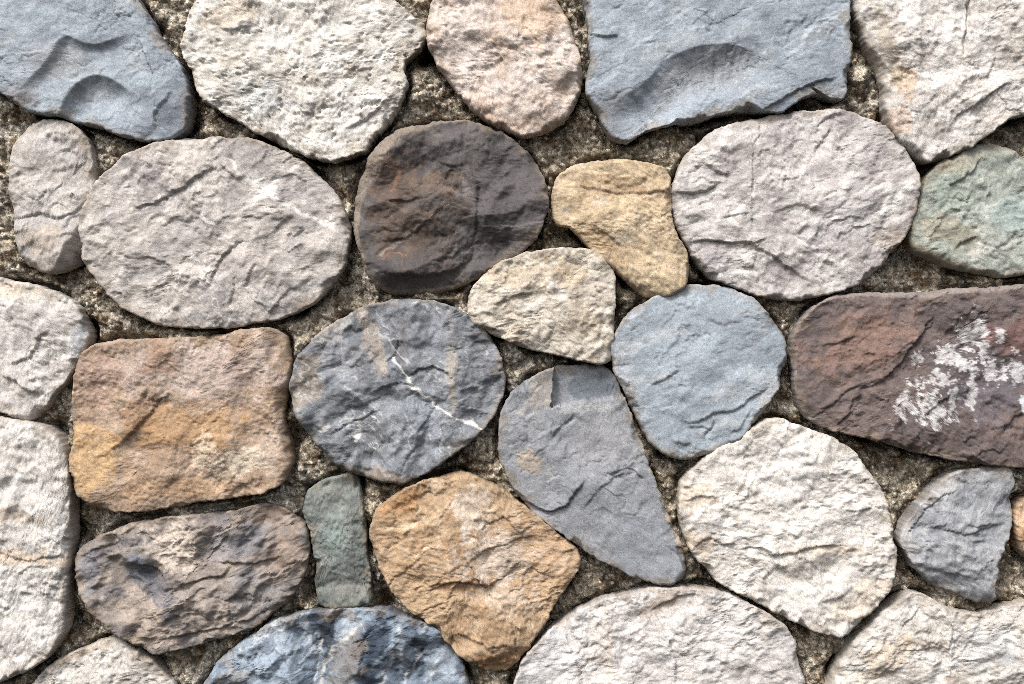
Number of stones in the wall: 29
